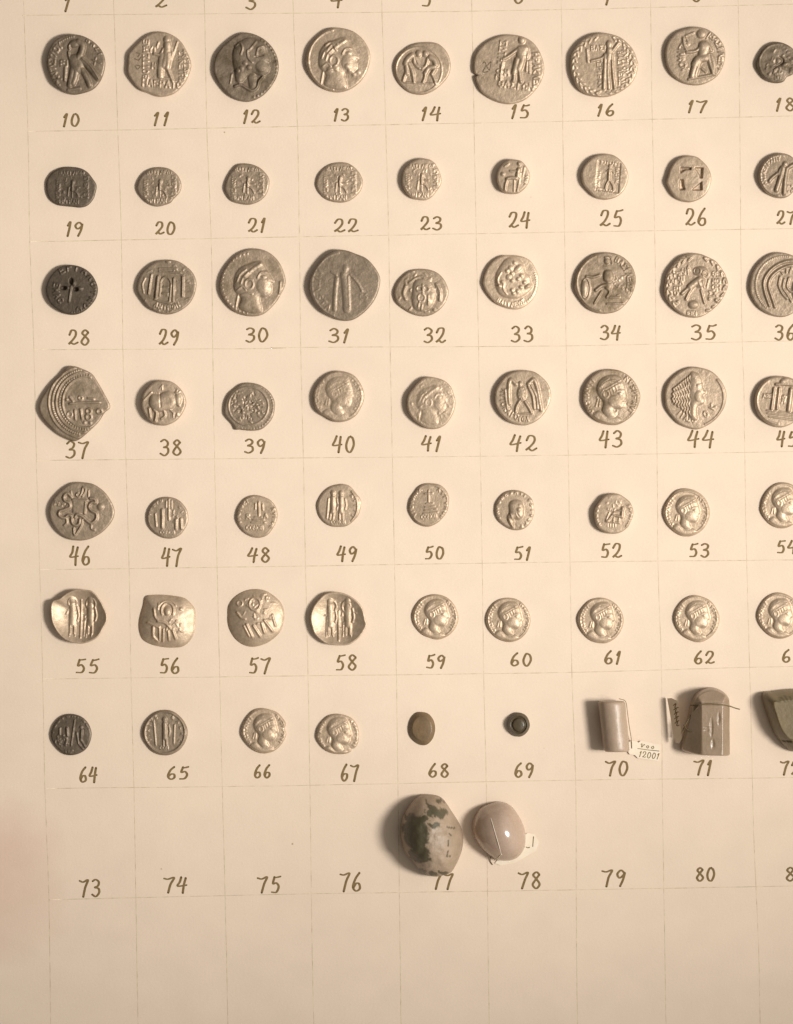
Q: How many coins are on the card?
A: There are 58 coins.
